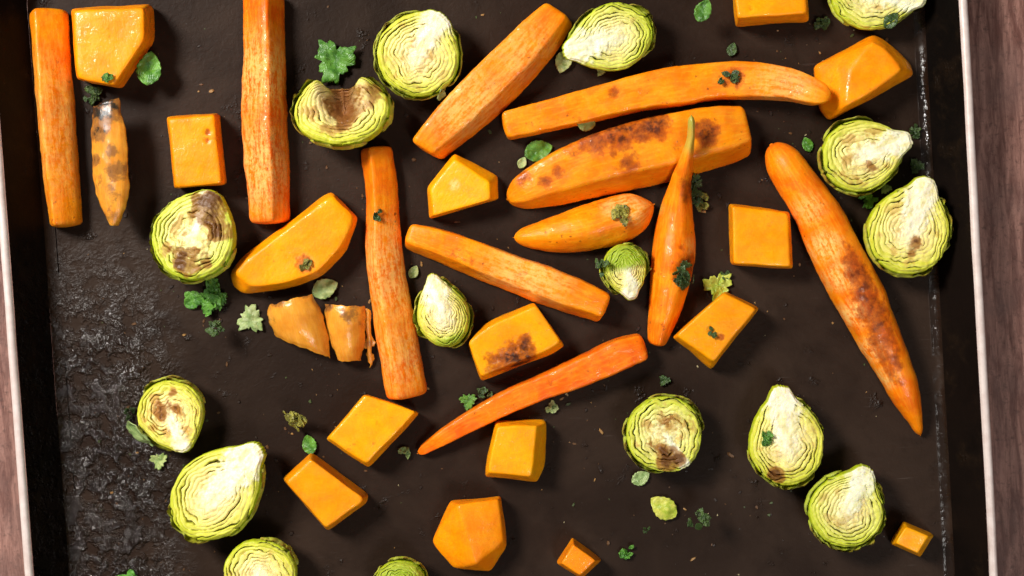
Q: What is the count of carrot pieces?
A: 11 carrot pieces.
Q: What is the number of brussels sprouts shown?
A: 16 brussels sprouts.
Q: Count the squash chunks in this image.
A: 15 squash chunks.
